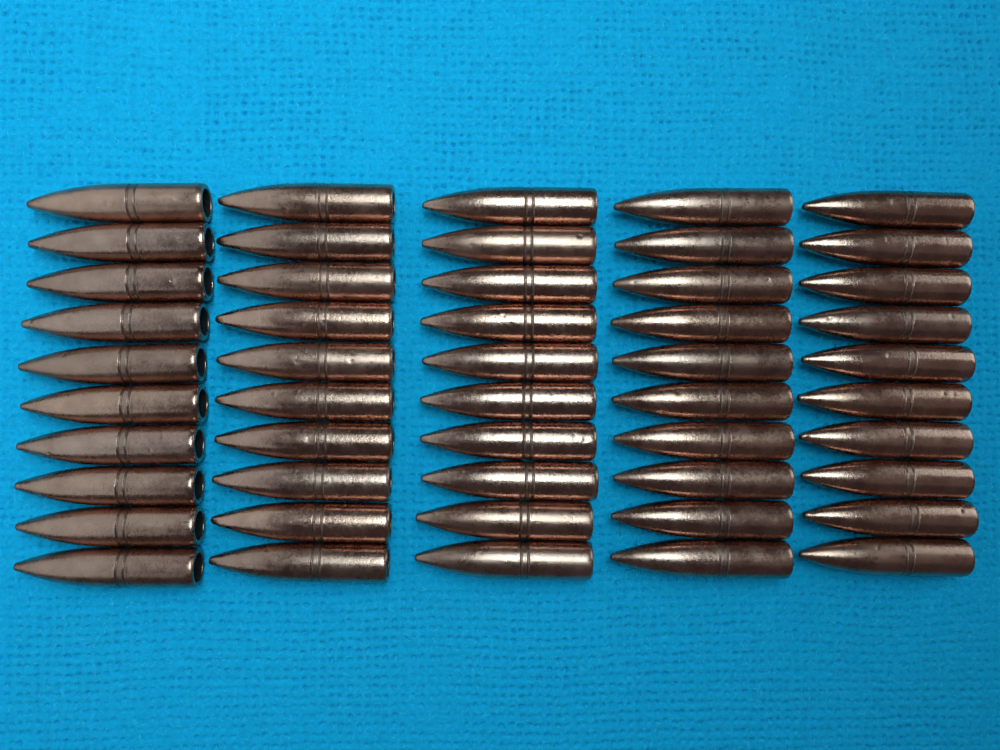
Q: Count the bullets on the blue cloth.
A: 50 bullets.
